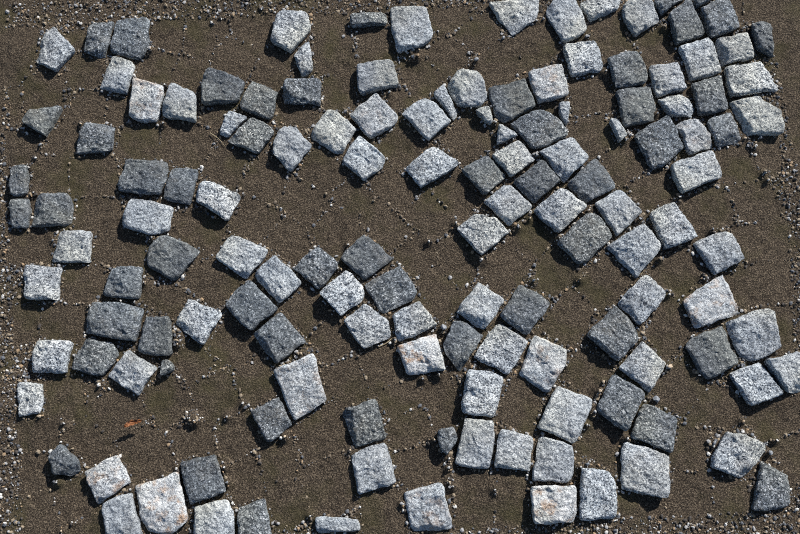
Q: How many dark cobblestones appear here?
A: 54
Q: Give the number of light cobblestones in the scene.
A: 84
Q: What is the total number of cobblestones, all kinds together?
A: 138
